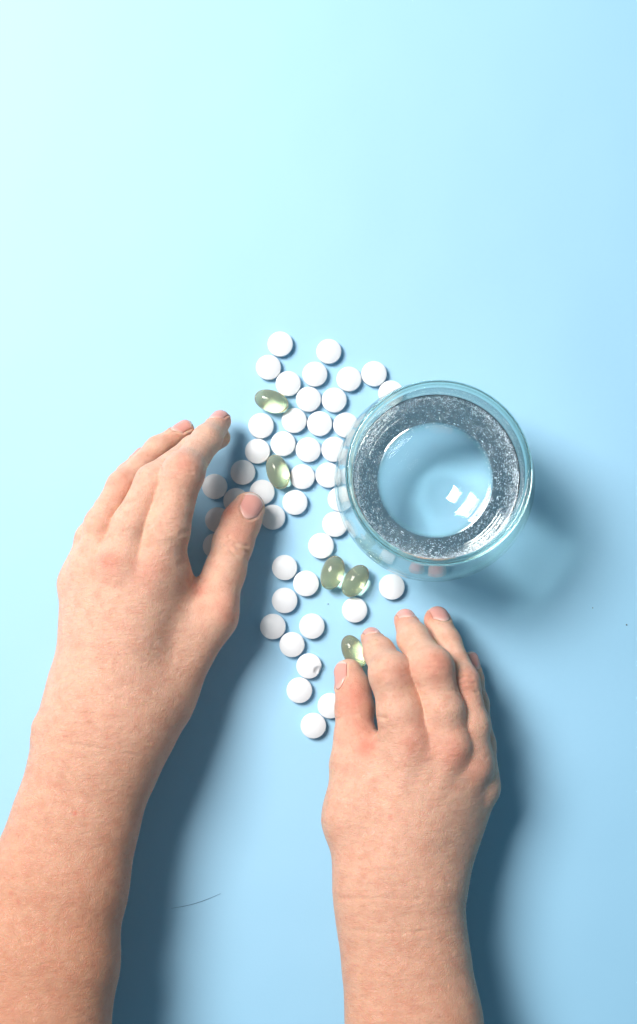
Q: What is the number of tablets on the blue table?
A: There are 43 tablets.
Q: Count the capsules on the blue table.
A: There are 5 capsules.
